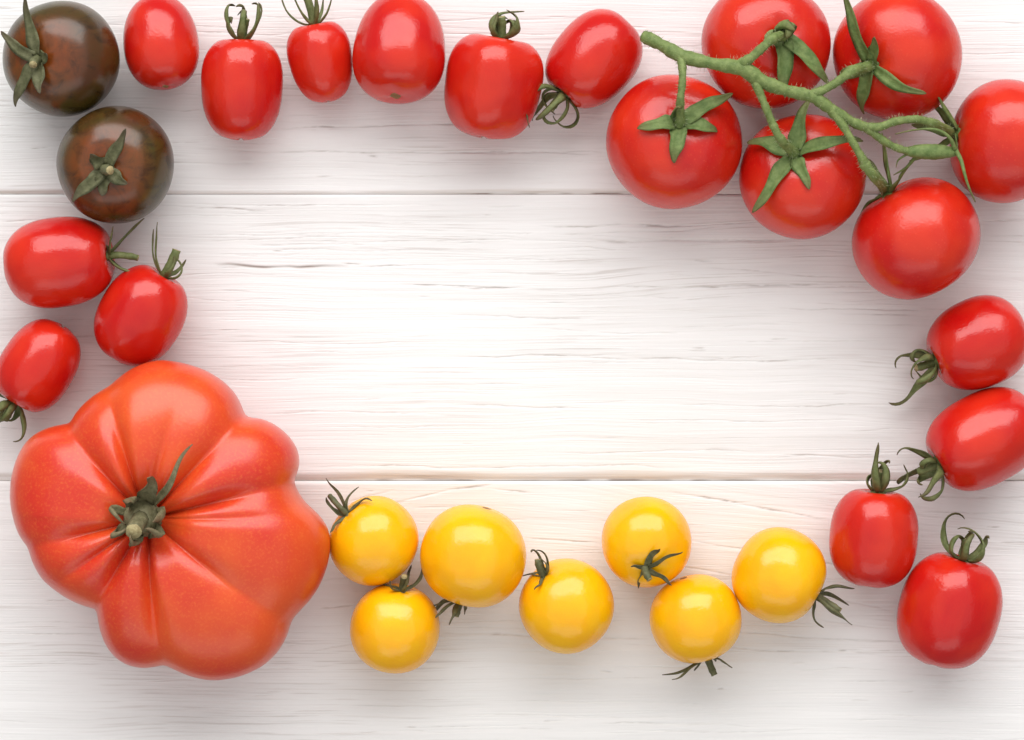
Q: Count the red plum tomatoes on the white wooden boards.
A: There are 13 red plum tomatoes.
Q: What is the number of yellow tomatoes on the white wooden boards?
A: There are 7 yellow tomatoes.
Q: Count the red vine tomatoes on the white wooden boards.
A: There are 6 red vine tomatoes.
